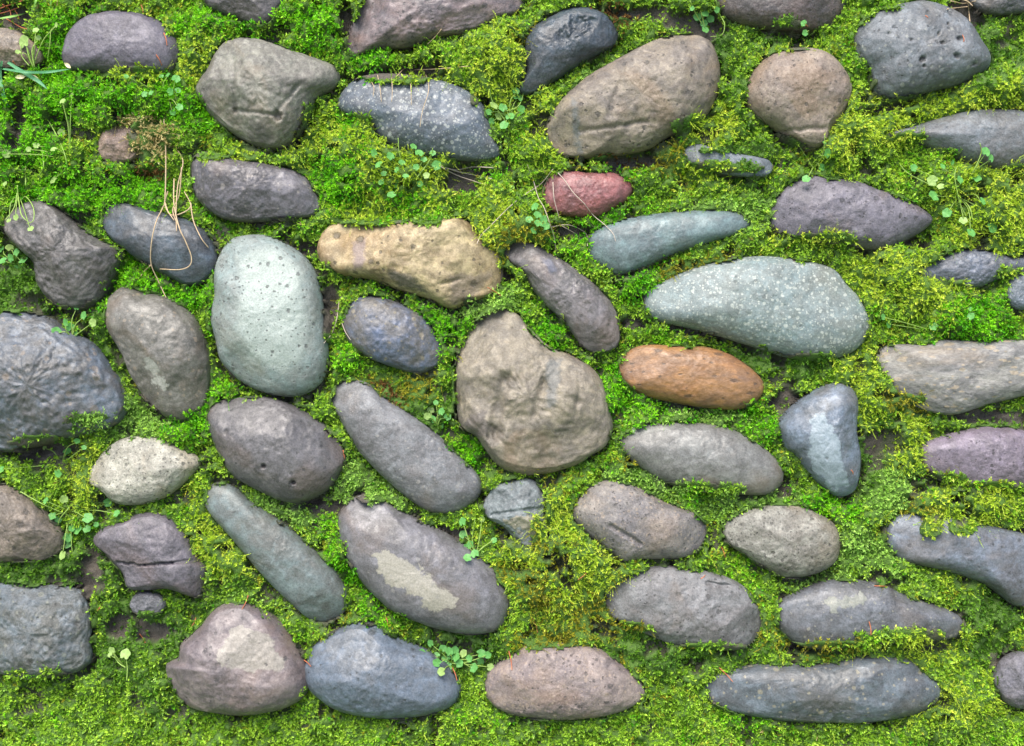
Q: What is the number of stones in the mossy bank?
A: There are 56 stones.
